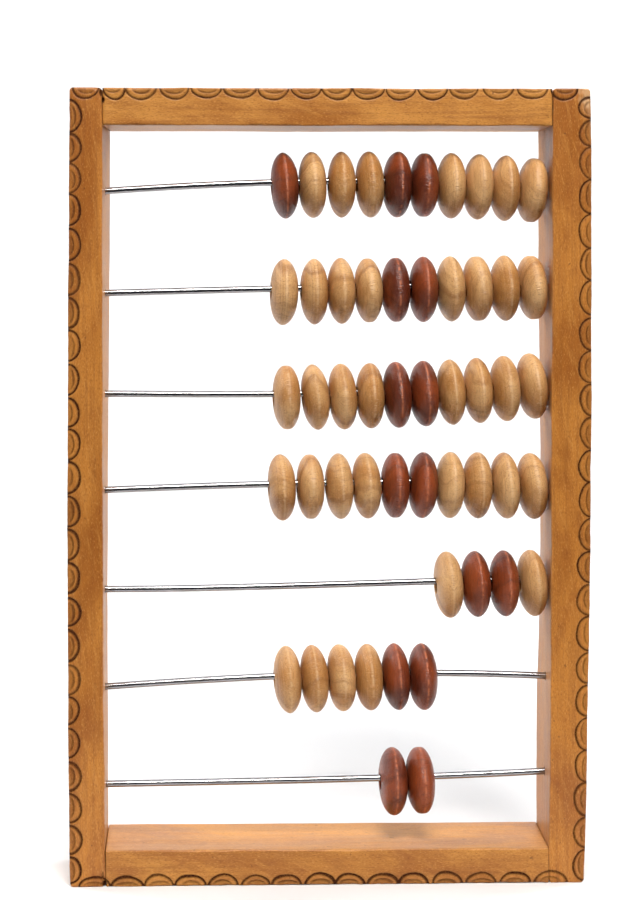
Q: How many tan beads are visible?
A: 37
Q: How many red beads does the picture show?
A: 15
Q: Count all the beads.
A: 52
